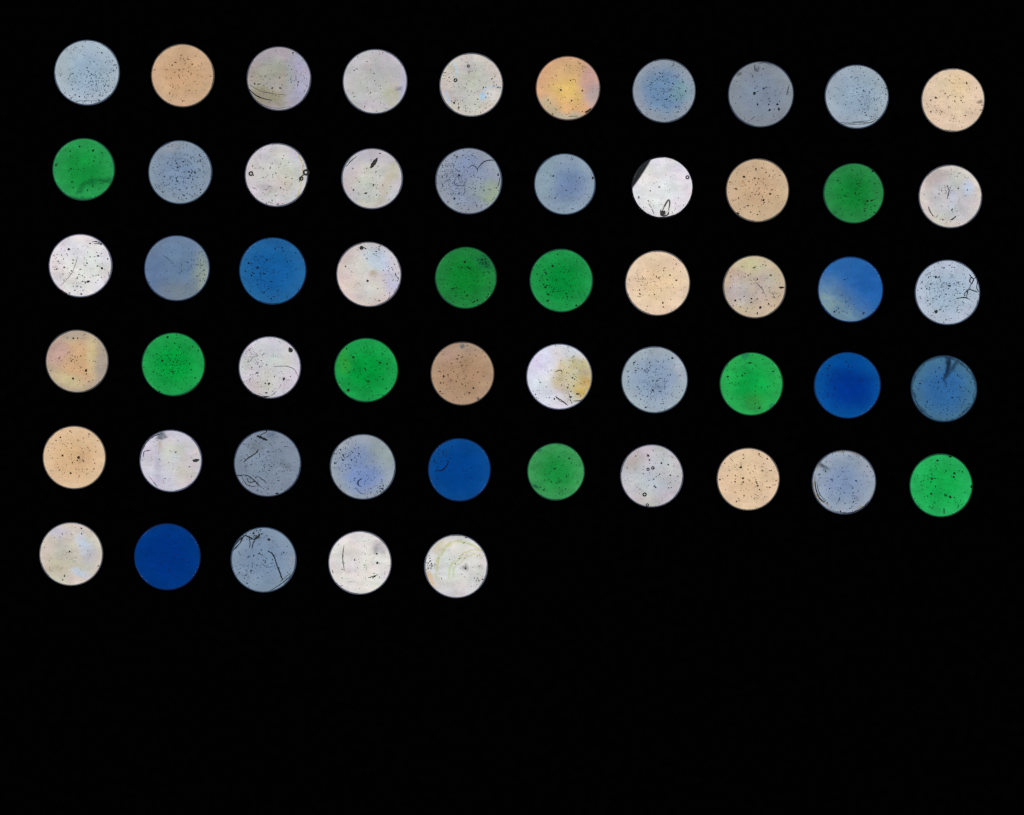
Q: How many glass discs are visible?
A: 55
